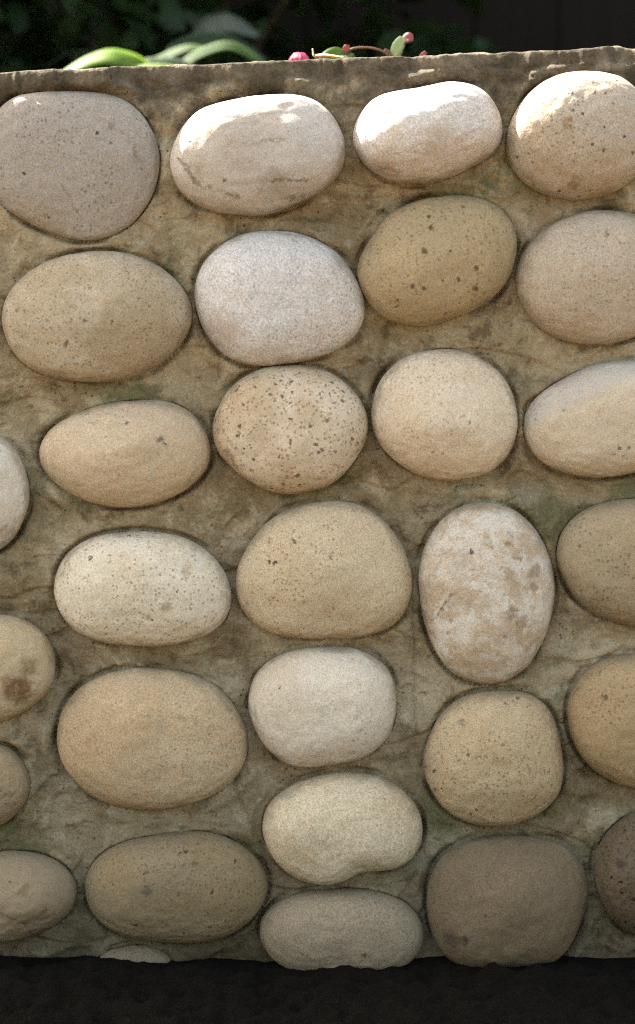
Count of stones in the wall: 30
